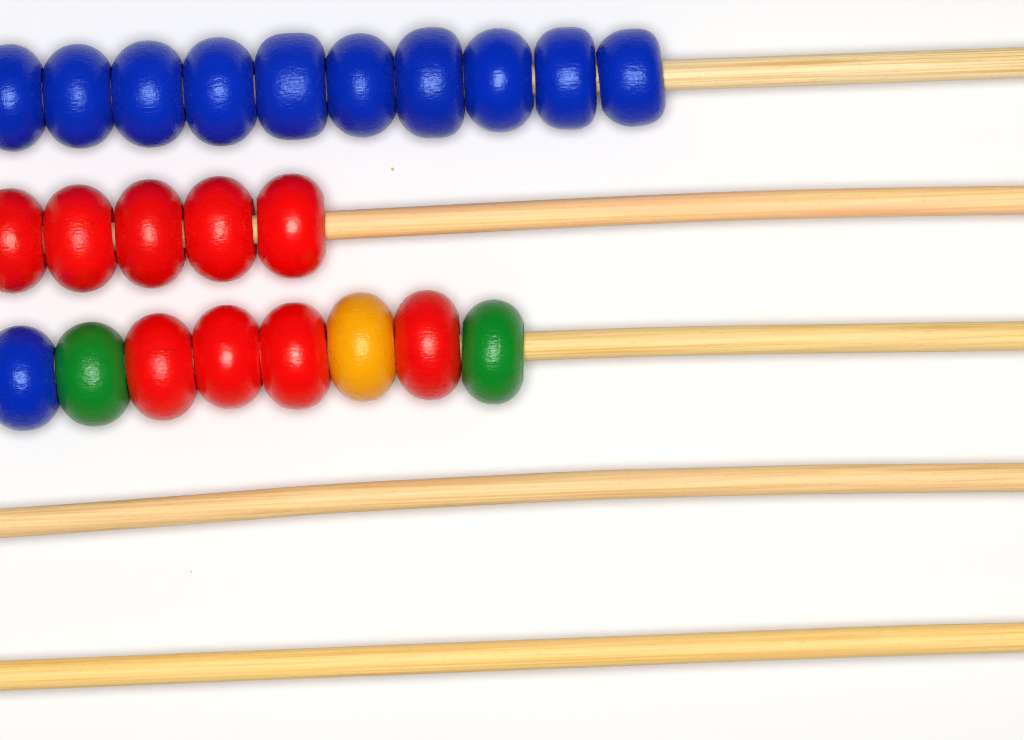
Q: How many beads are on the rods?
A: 23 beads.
